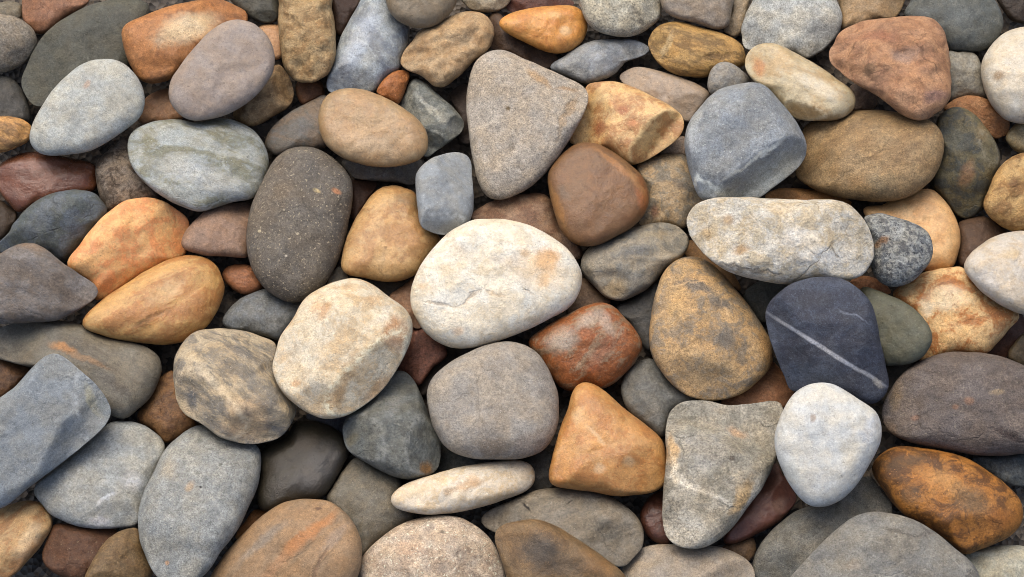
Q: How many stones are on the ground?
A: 137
